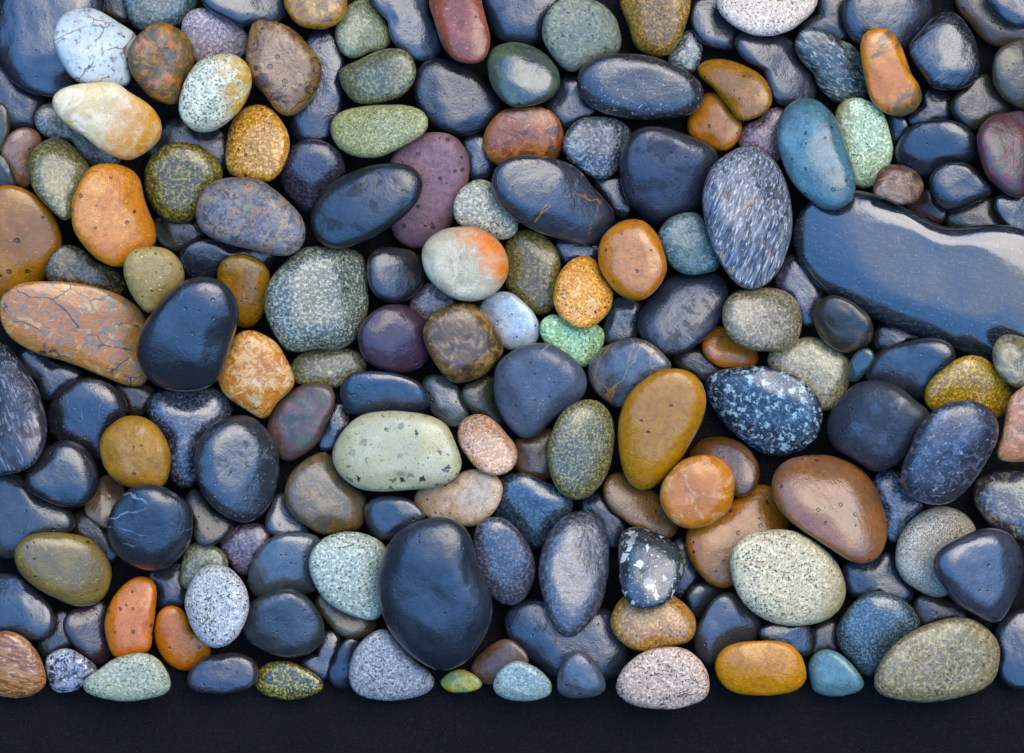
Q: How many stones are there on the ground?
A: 200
